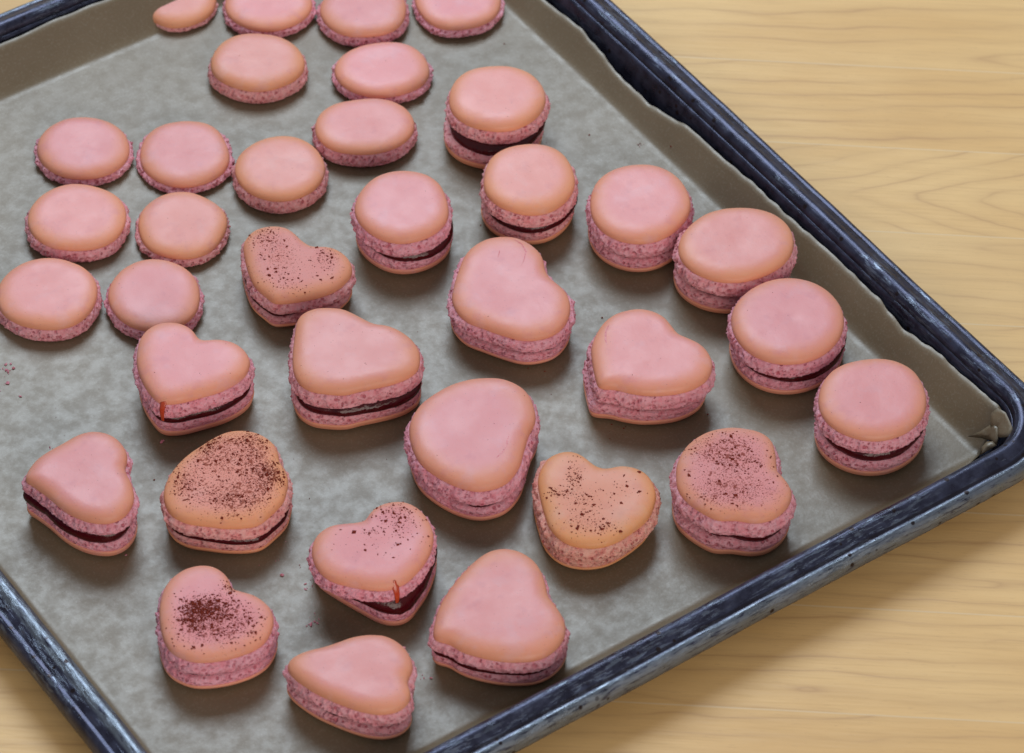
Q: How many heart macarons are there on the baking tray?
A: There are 14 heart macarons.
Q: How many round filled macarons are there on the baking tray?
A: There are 7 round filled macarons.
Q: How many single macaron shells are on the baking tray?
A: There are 14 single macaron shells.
